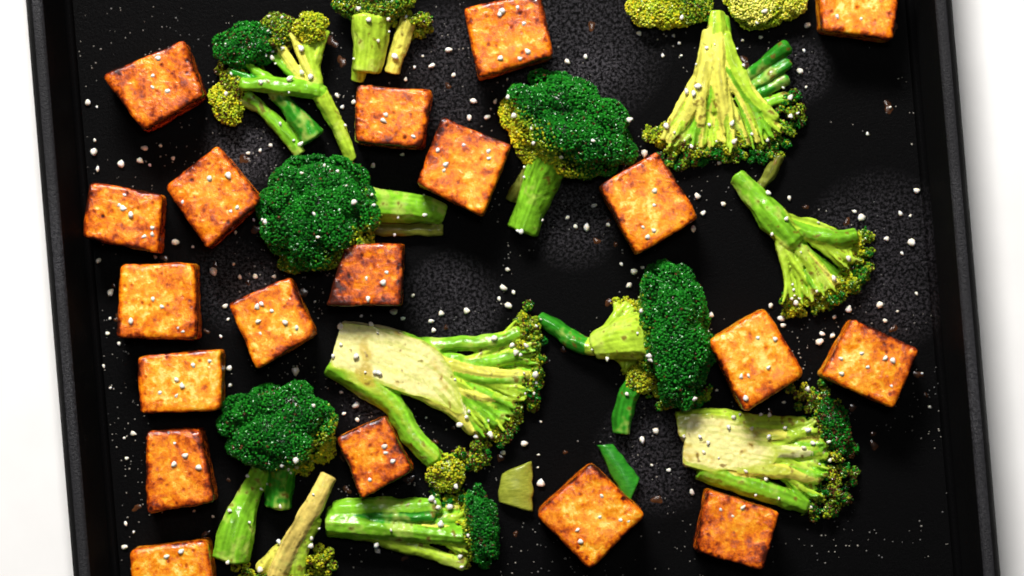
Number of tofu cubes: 19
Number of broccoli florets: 14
